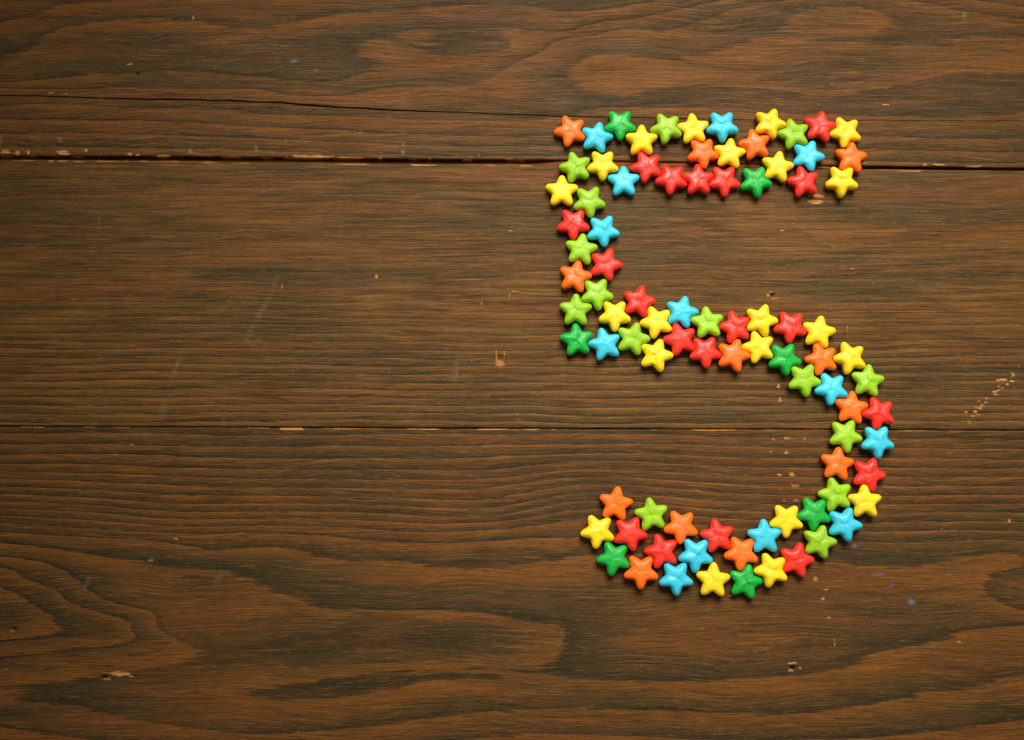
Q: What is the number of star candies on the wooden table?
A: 88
